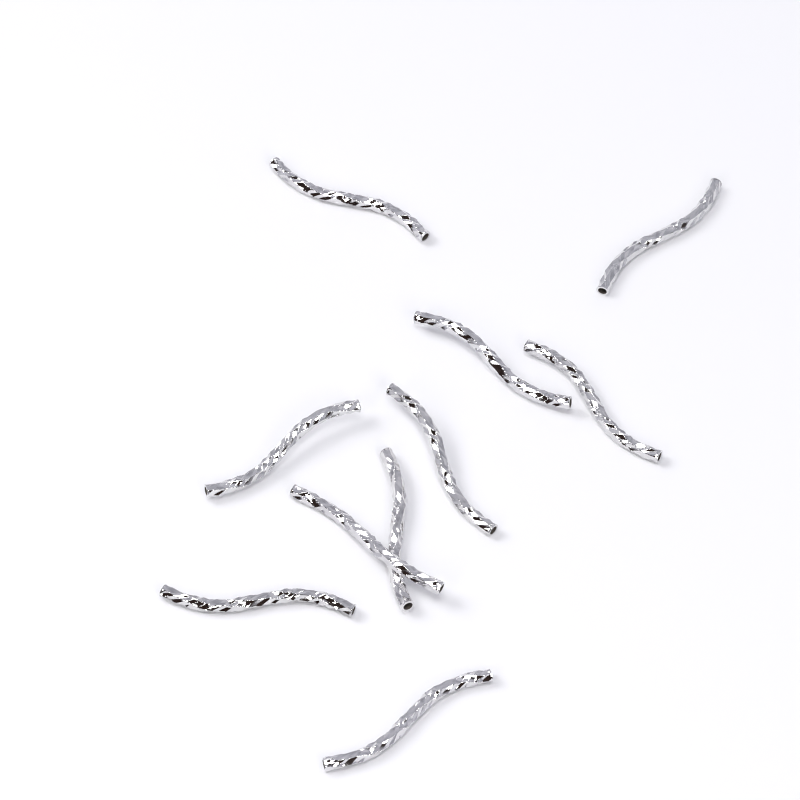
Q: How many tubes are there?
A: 10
